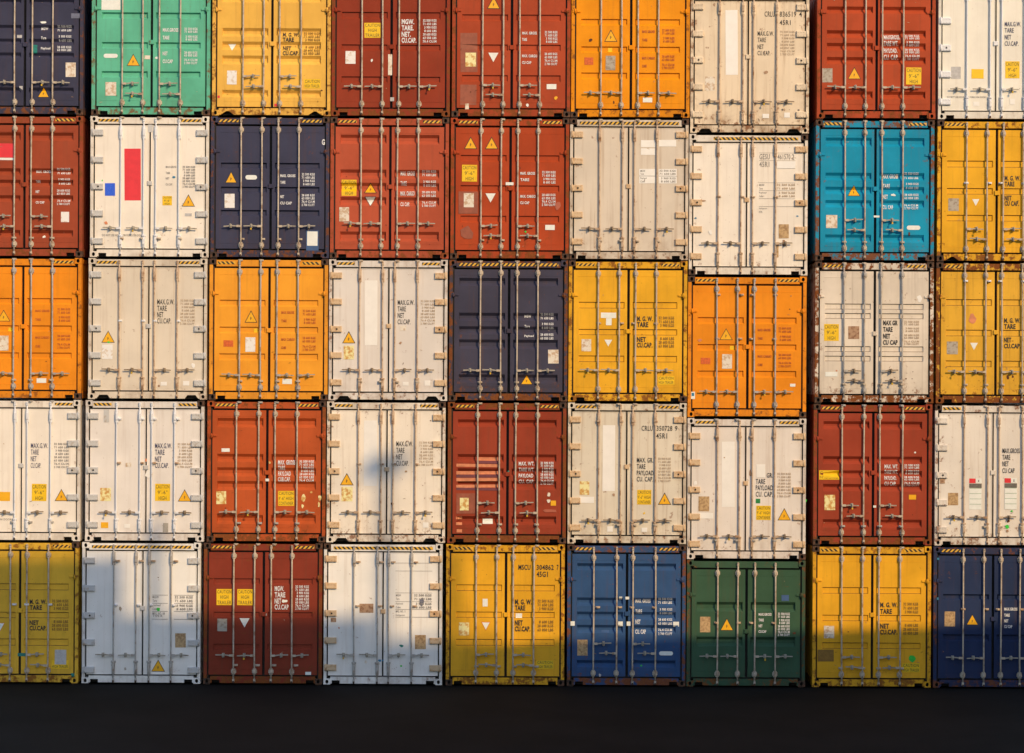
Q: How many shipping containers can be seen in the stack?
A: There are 45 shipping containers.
